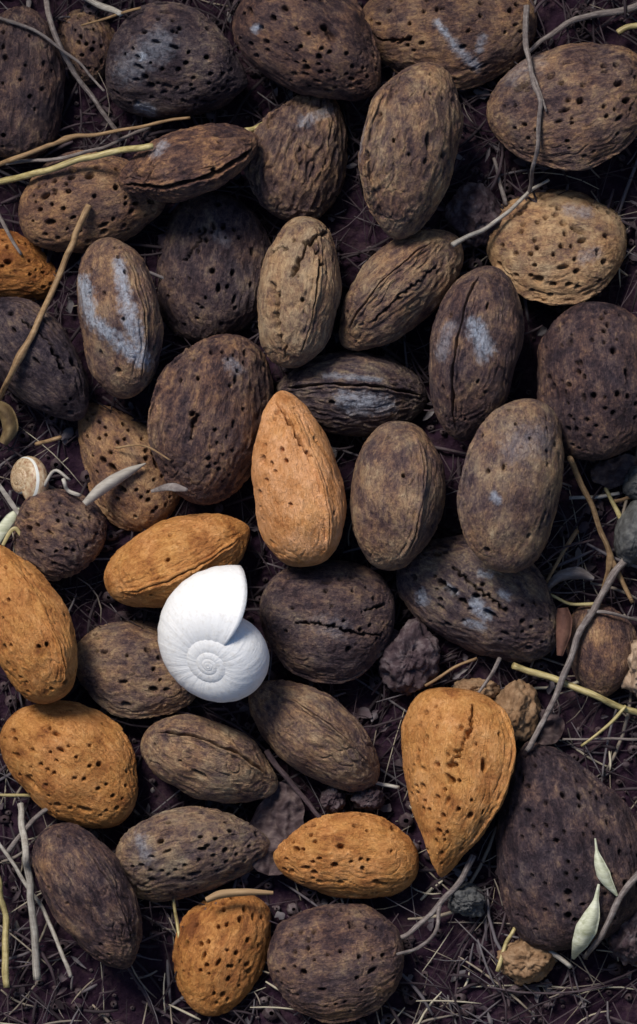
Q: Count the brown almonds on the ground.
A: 34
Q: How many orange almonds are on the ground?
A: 8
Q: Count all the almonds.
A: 42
